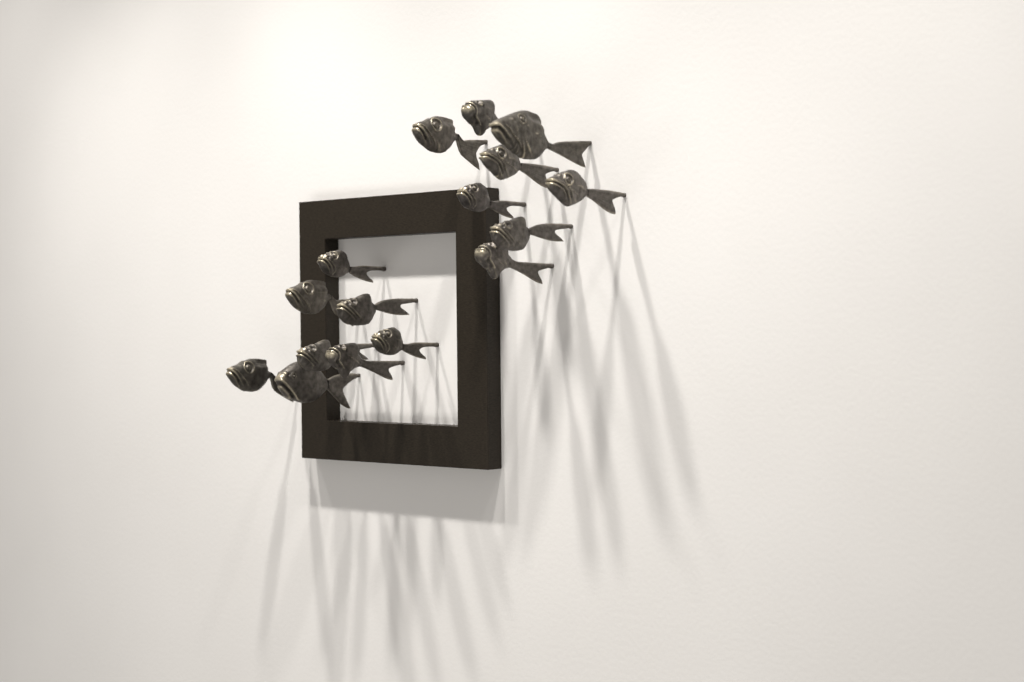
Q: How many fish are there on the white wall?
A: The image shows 16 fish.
